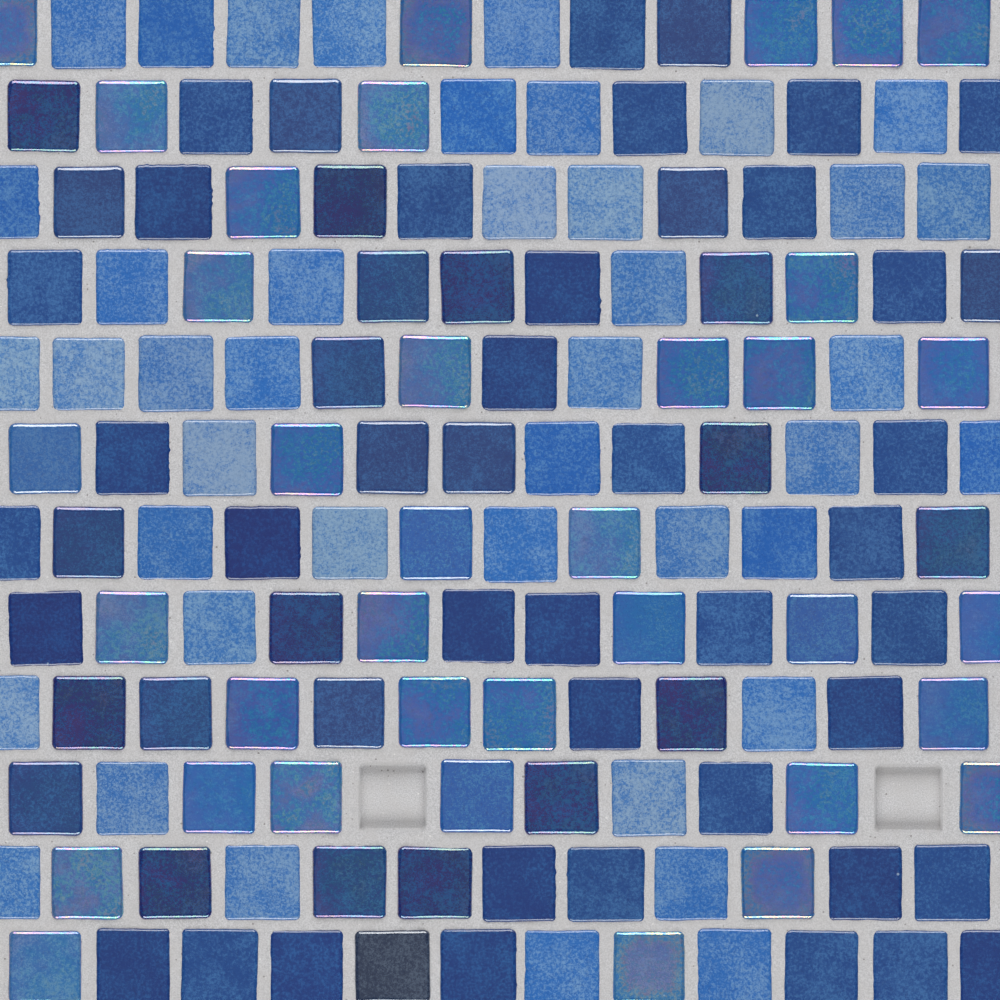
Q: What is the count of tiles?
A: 142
